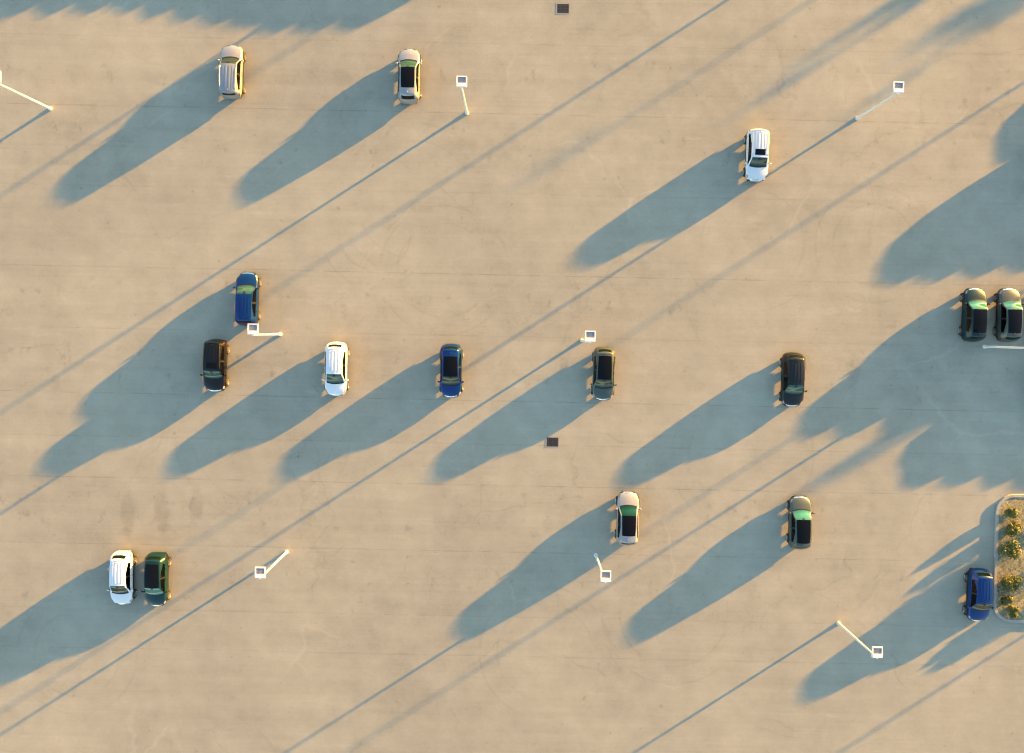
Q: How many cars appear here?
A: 16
